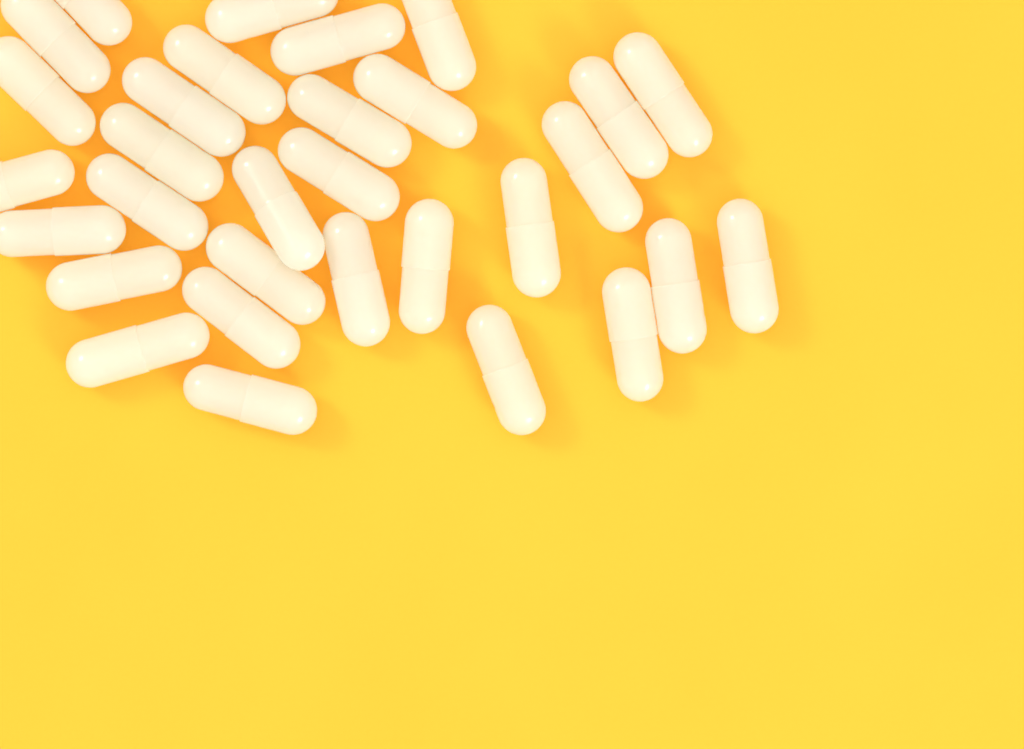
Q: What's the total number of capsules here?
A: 31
